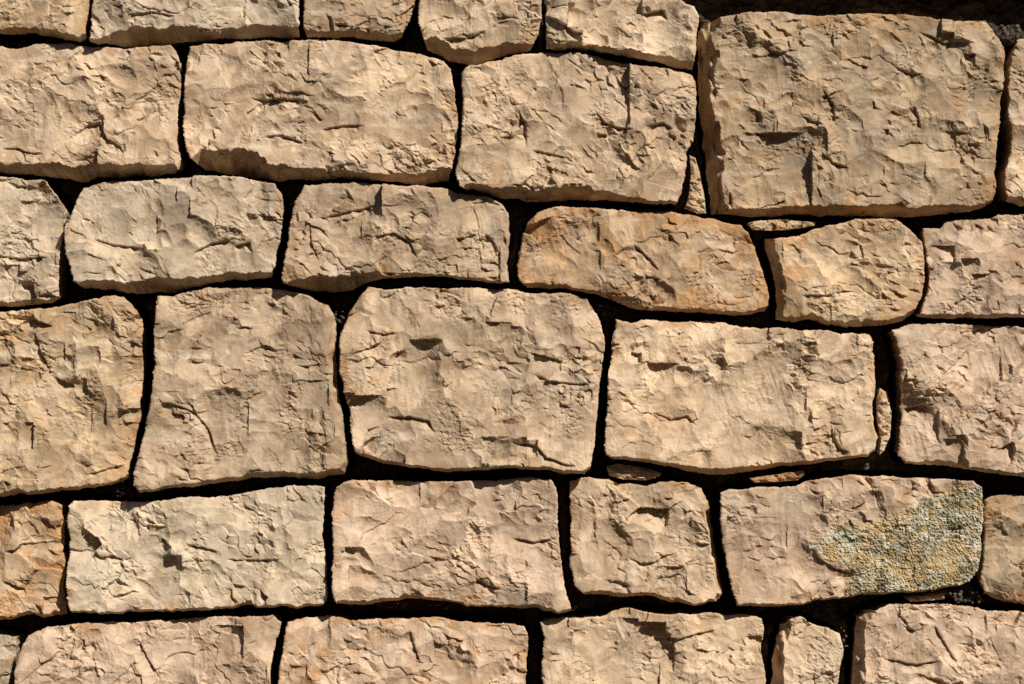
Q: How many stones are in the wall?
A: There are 39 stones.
